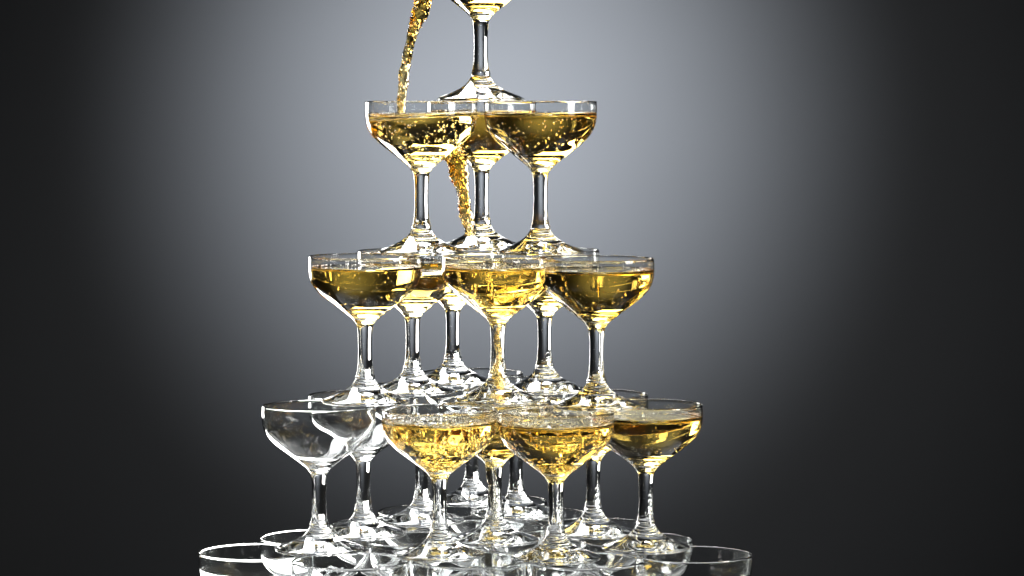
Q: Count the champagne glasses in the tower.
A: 35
